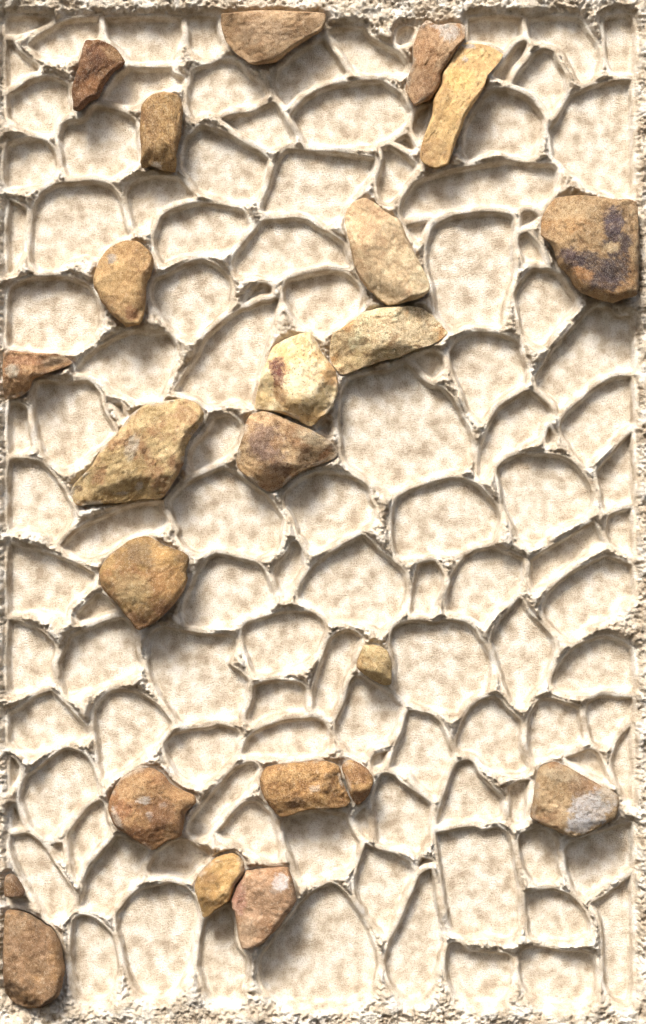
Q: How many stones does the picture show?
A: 23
